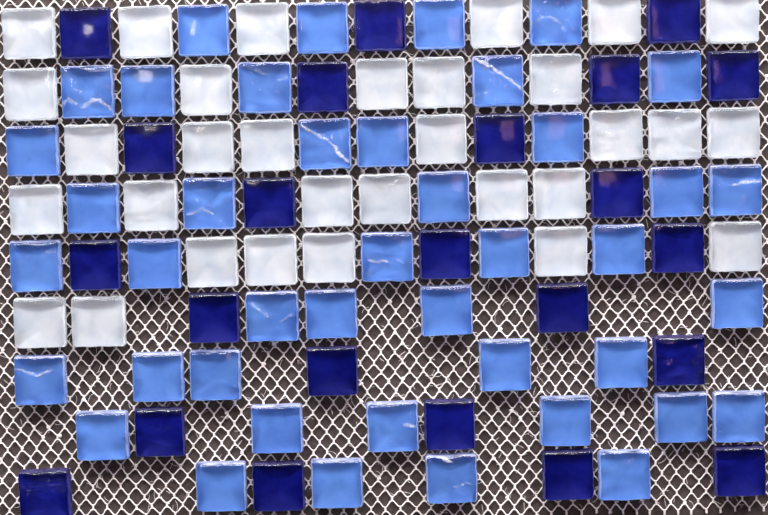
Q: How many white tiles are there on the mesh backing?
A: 31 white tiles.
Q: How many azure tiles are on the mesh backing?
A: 42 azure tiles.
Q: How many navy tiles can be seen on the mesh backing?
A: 23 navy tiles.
